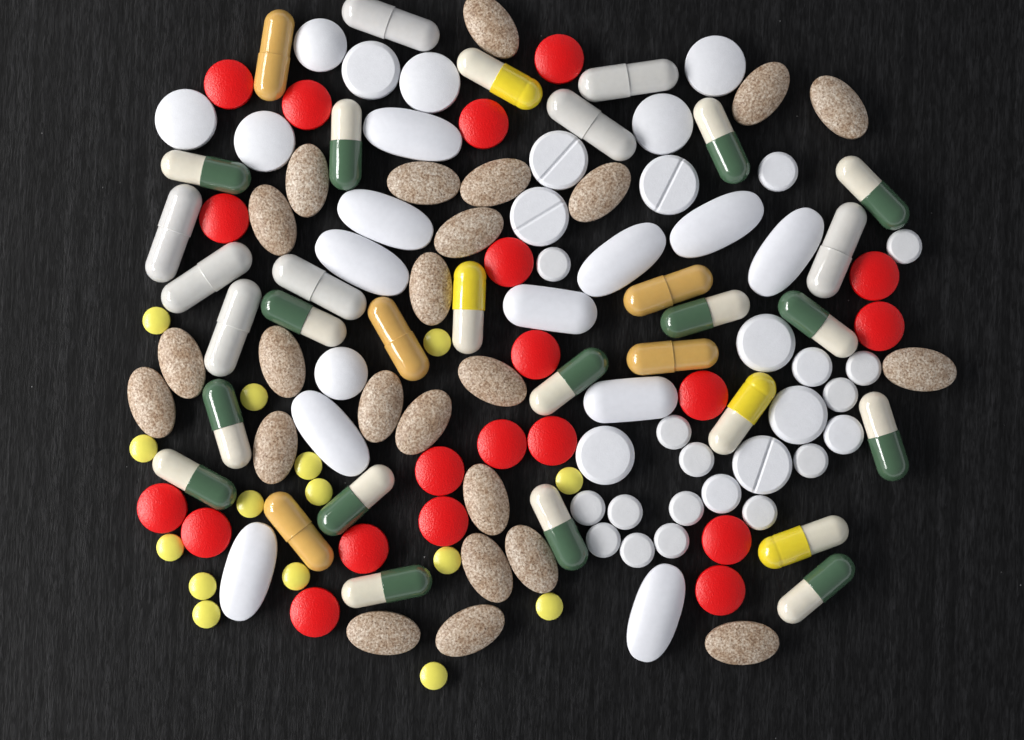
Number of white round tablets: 33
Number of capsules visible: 32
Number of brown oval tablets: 24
